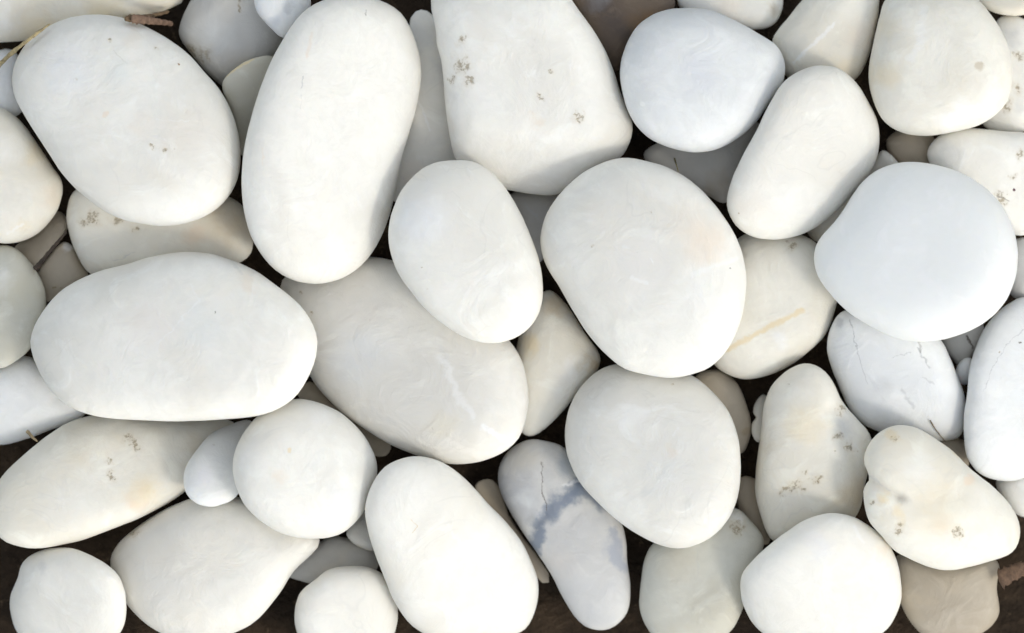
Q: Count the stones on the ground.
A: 64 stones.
